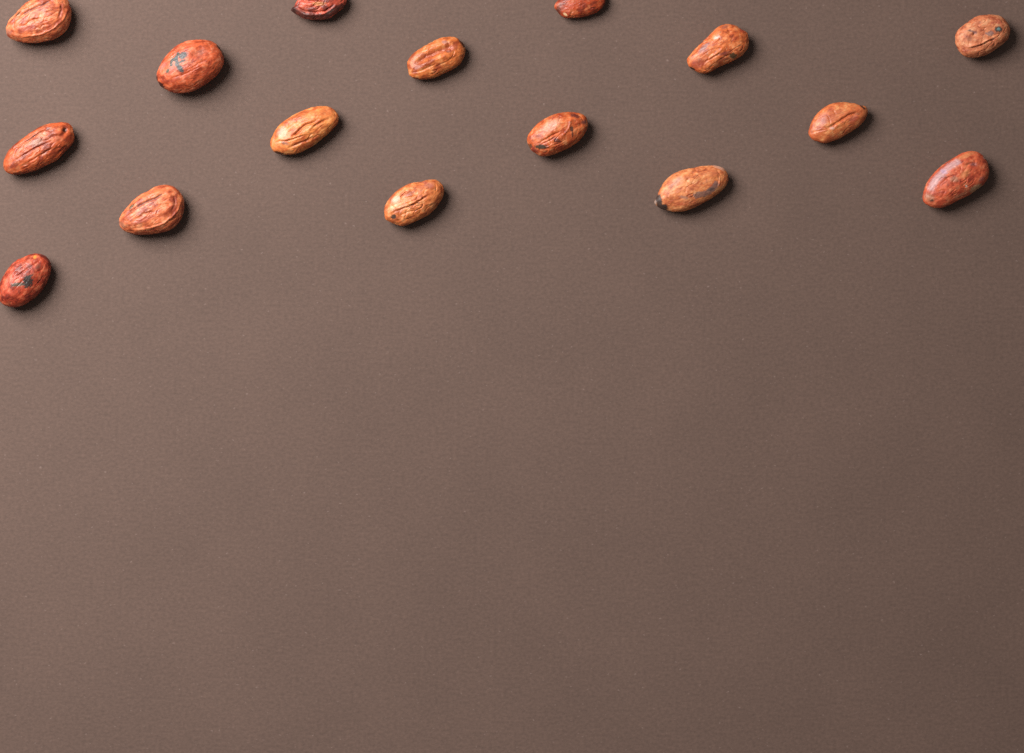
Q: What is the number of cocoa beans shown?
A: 16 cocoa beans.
